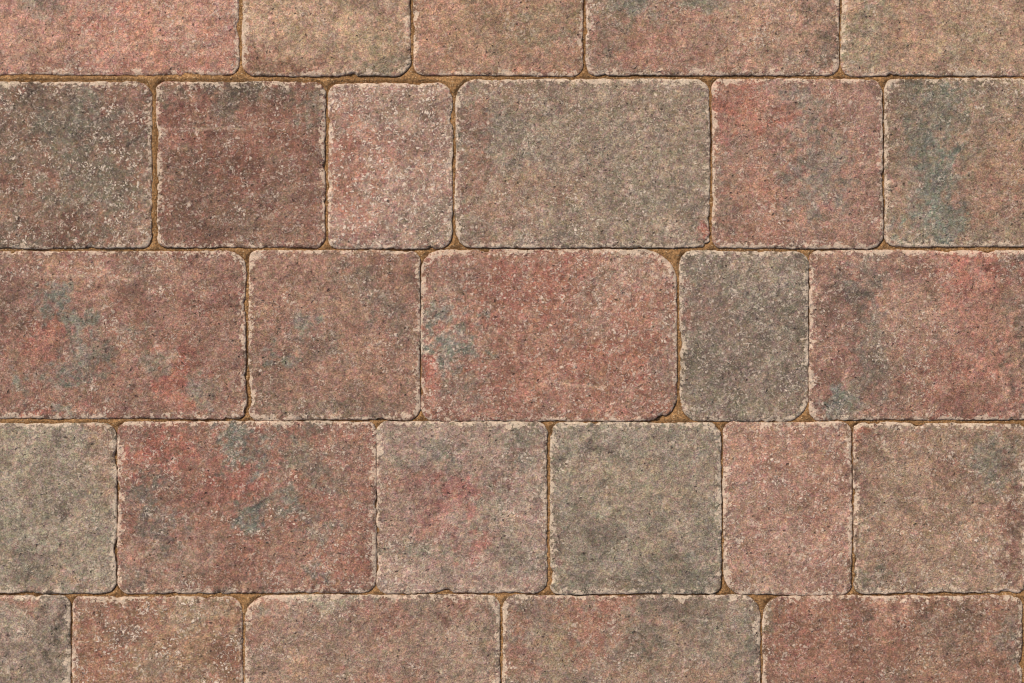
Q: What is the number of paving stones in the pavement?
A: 27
